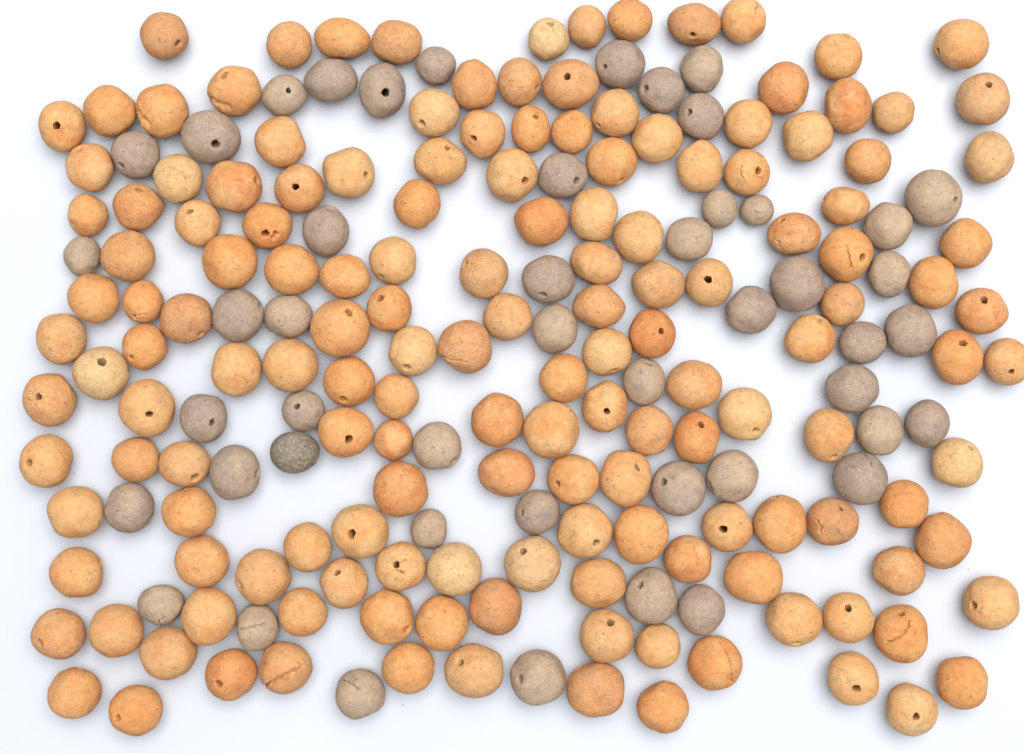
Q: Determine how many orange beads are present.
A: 157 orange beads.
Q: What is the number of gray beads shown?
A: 48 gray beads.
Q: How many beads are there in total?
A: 205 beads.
